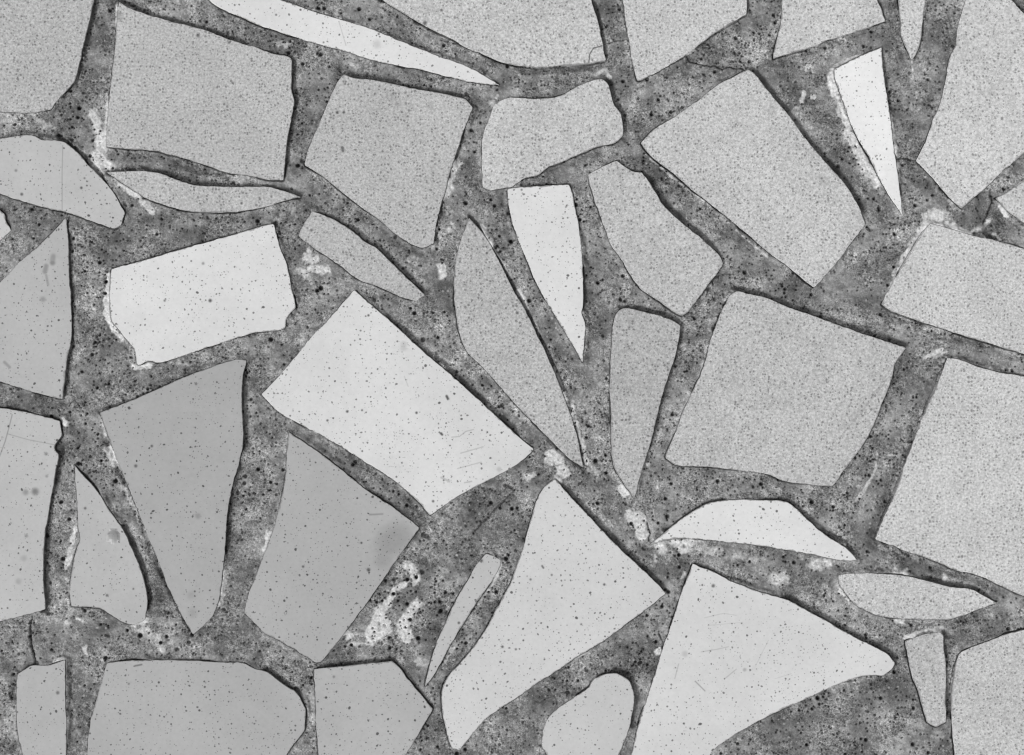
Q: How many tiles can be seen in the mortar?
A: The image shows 42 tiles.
